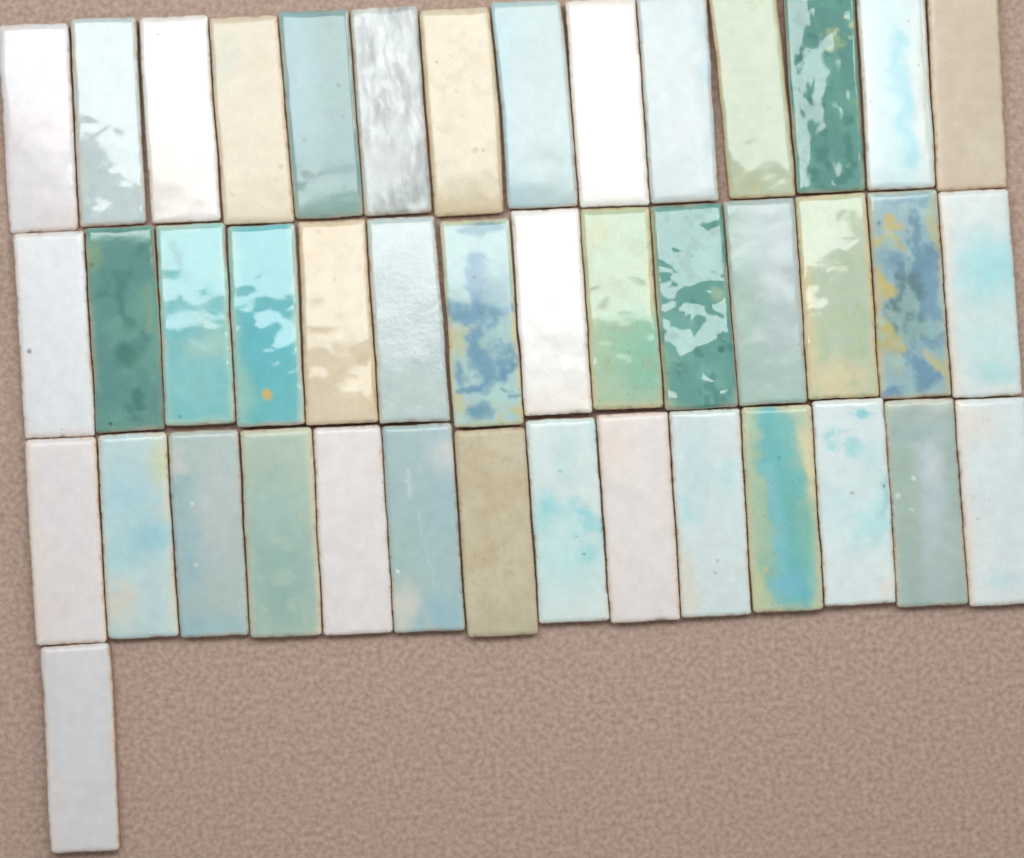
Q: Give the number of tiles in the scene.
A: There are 43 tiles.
